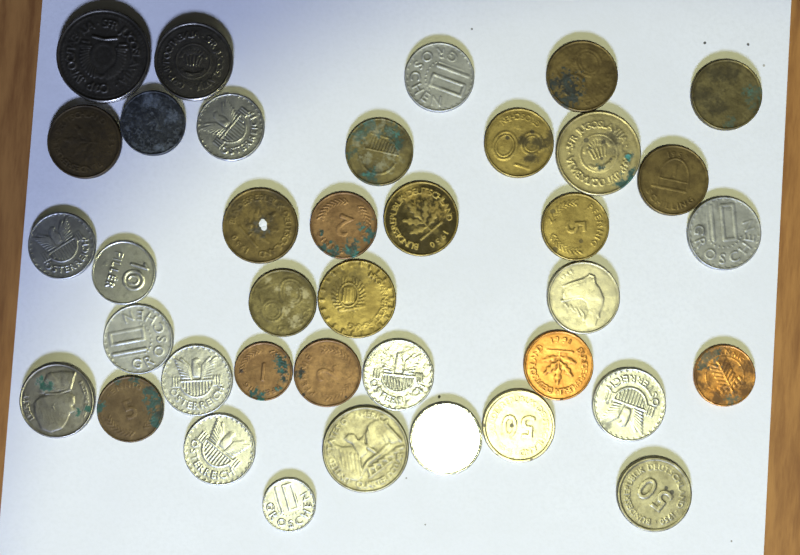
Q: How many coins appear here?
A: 38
